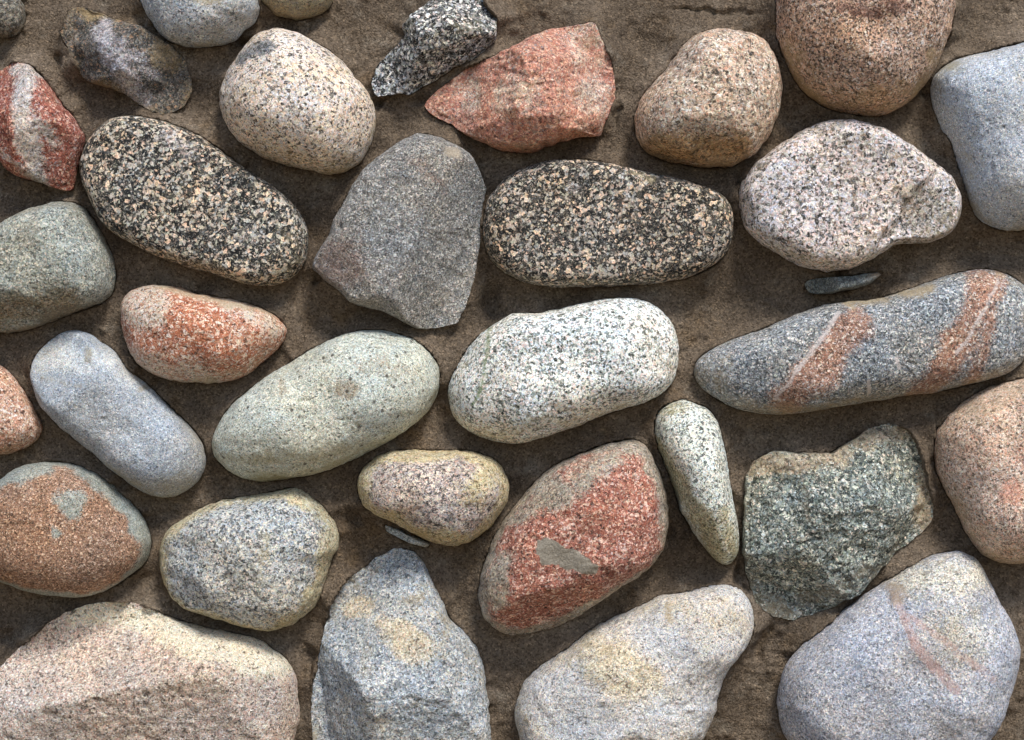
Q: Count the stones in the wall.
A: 35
